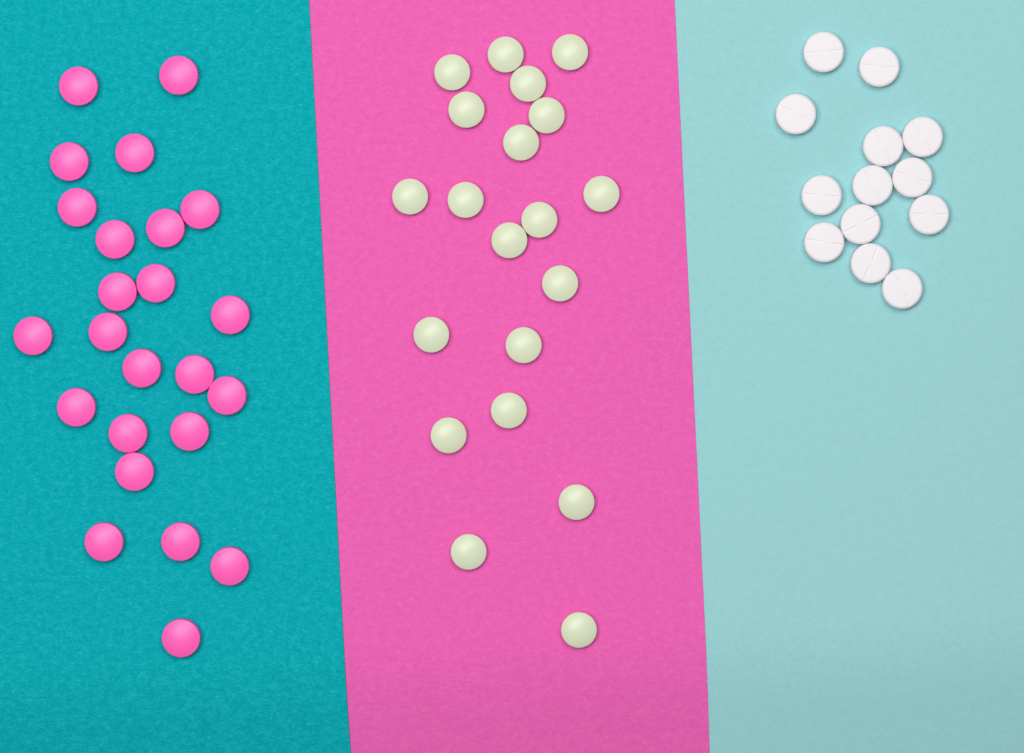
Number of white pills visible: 13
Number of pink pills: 24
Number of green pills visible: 20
